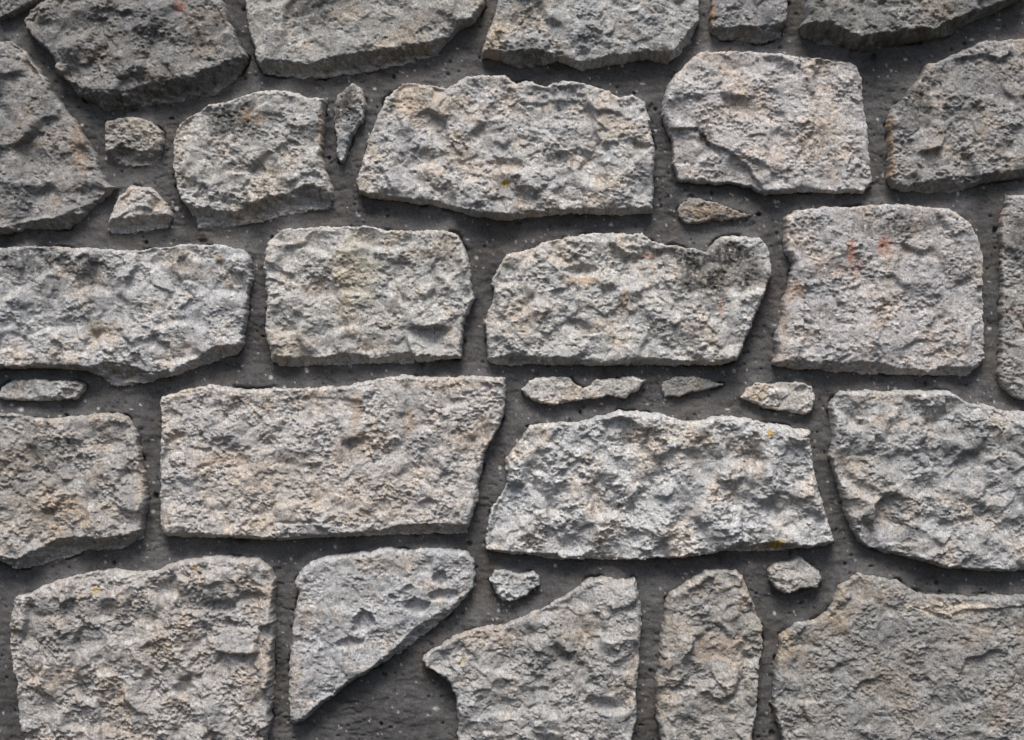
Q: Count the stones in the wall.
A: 35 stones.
